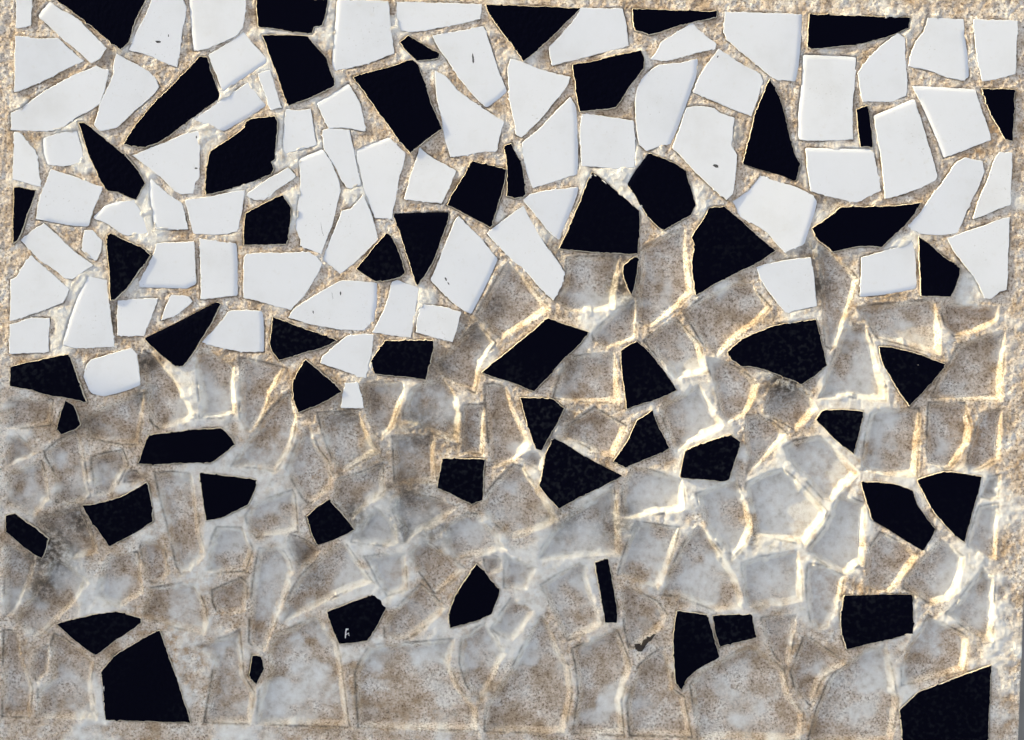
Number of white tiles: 71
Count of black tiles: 61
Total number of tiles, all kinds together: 132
